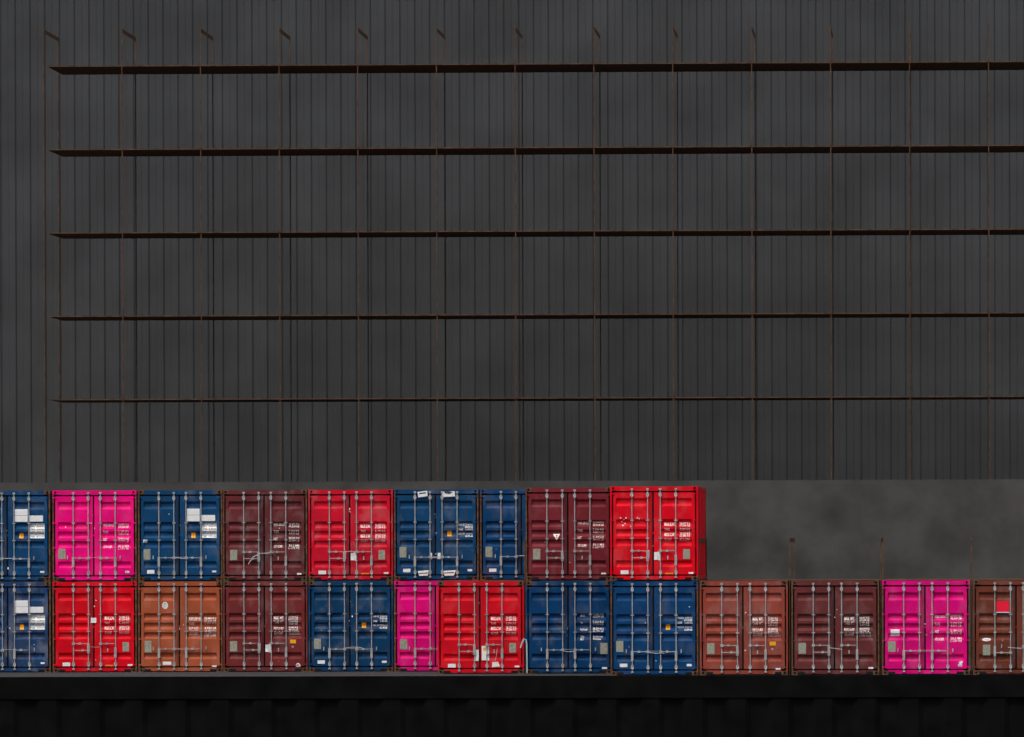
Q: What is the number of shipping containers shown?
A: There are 22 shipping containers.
